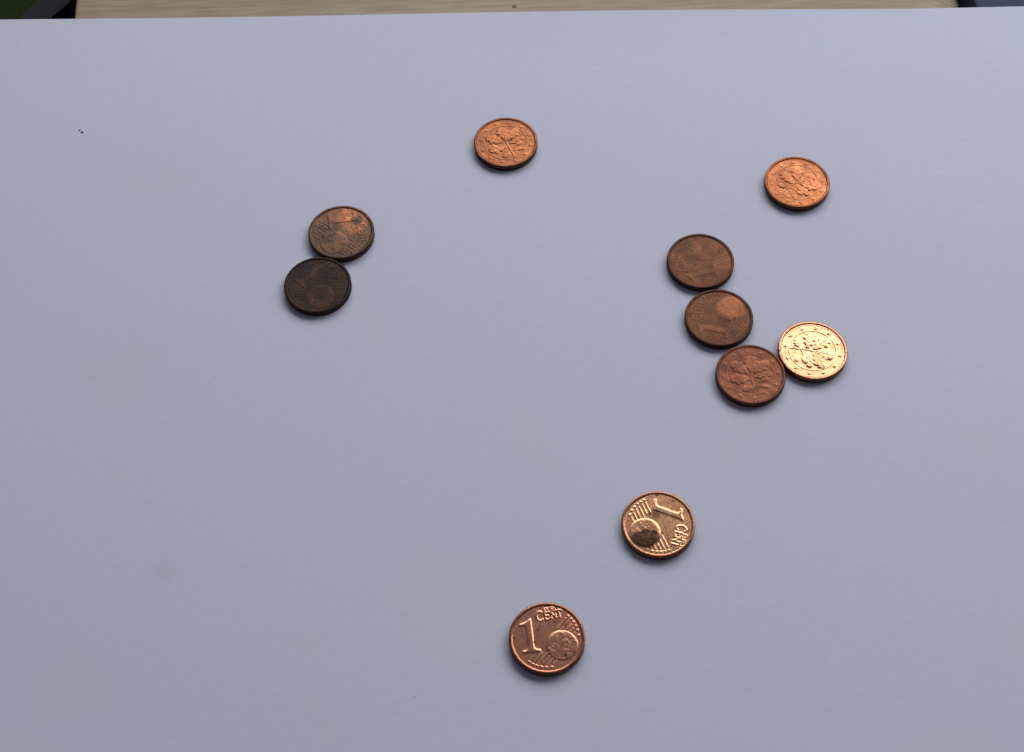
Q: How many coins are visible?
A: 10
